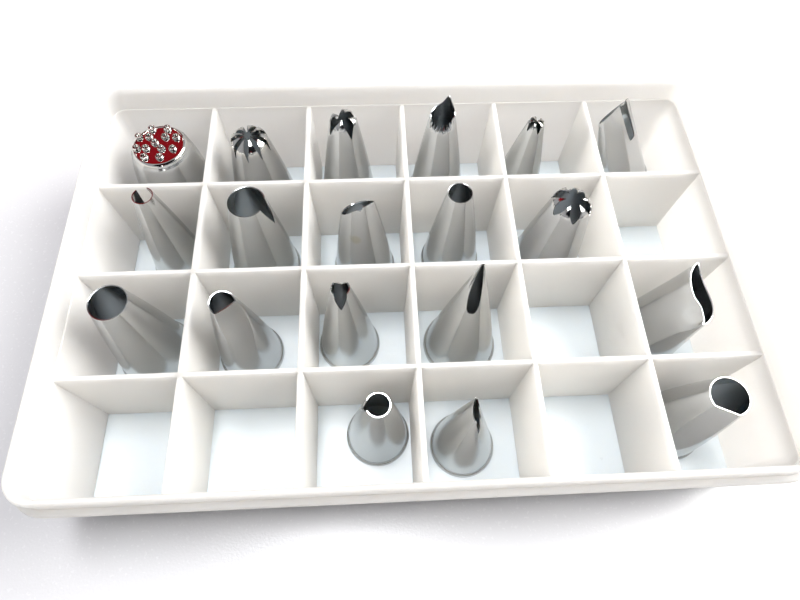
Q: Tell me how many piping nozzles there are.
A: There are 19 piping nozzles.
